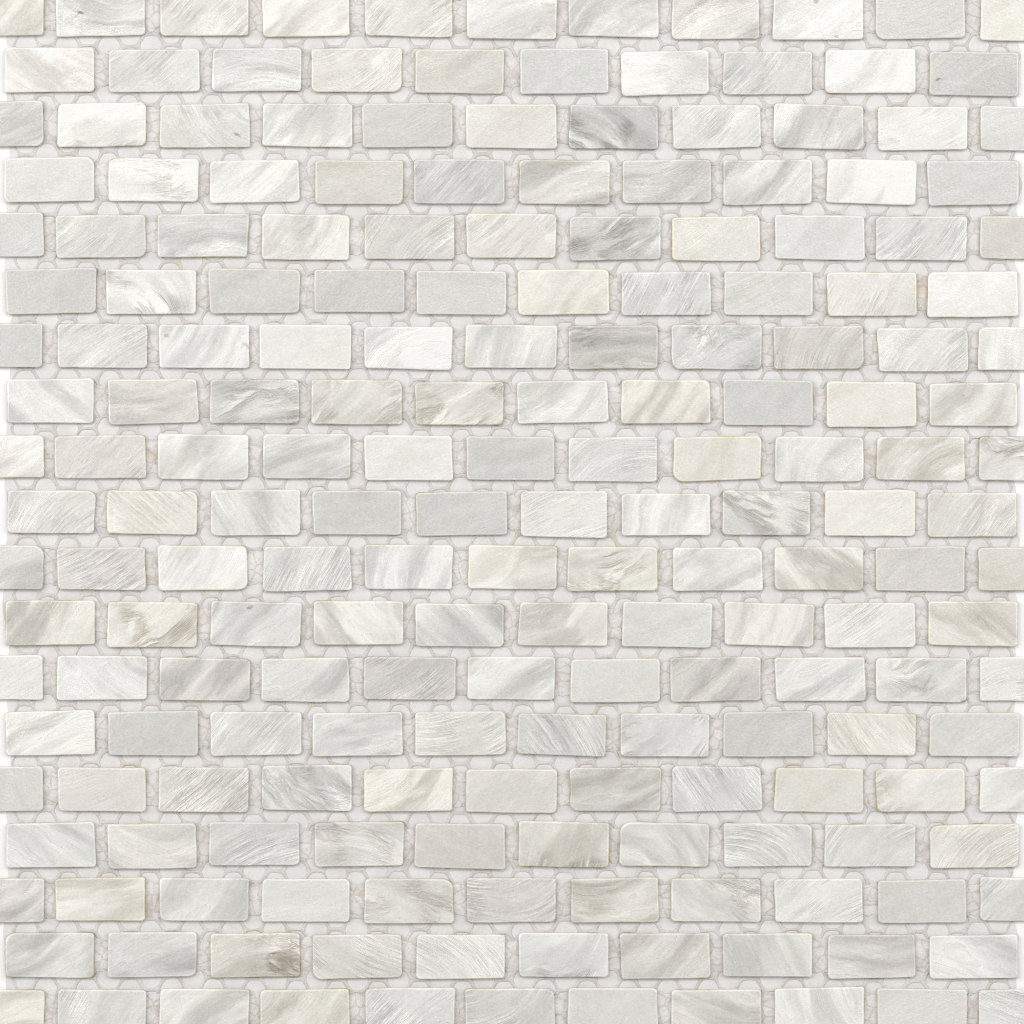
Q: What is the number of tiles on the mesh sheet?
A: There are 200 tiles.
